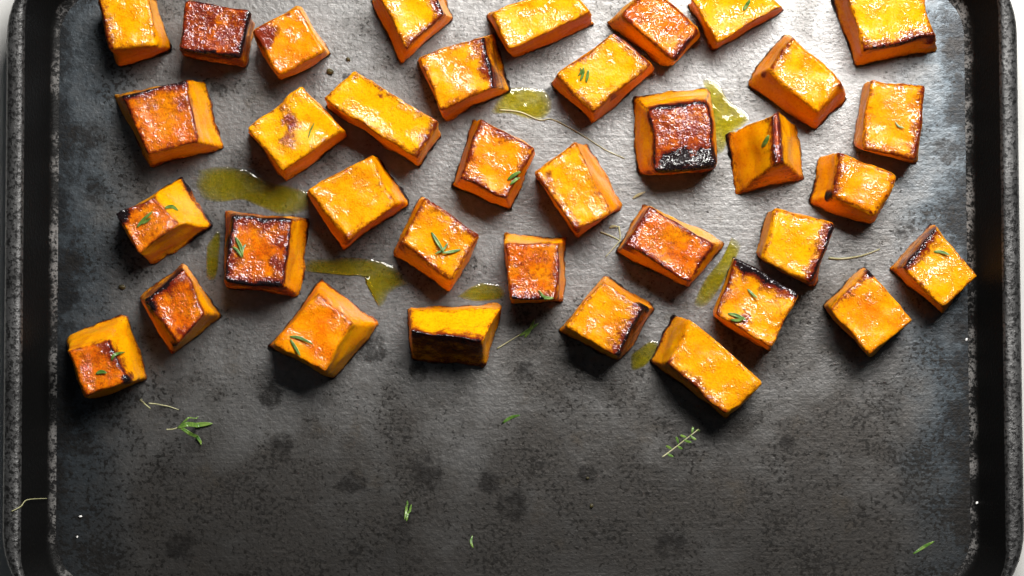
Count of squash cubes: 36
